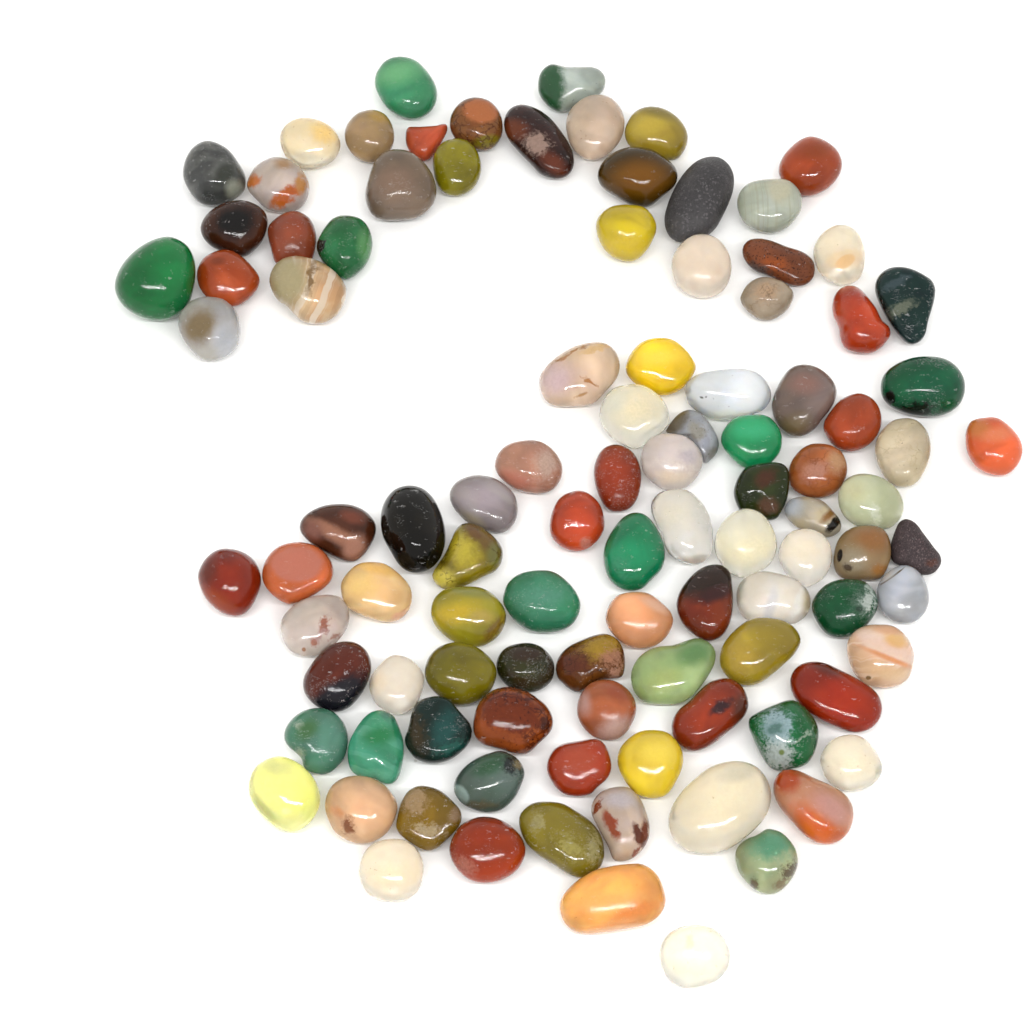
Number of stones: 103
